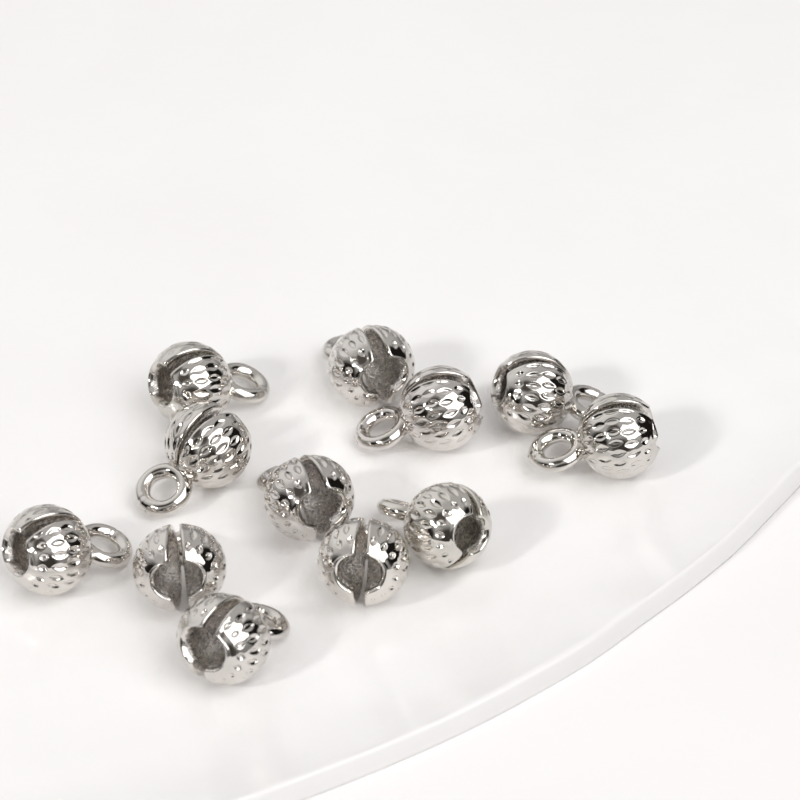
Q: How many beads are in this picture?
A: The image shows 12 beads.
